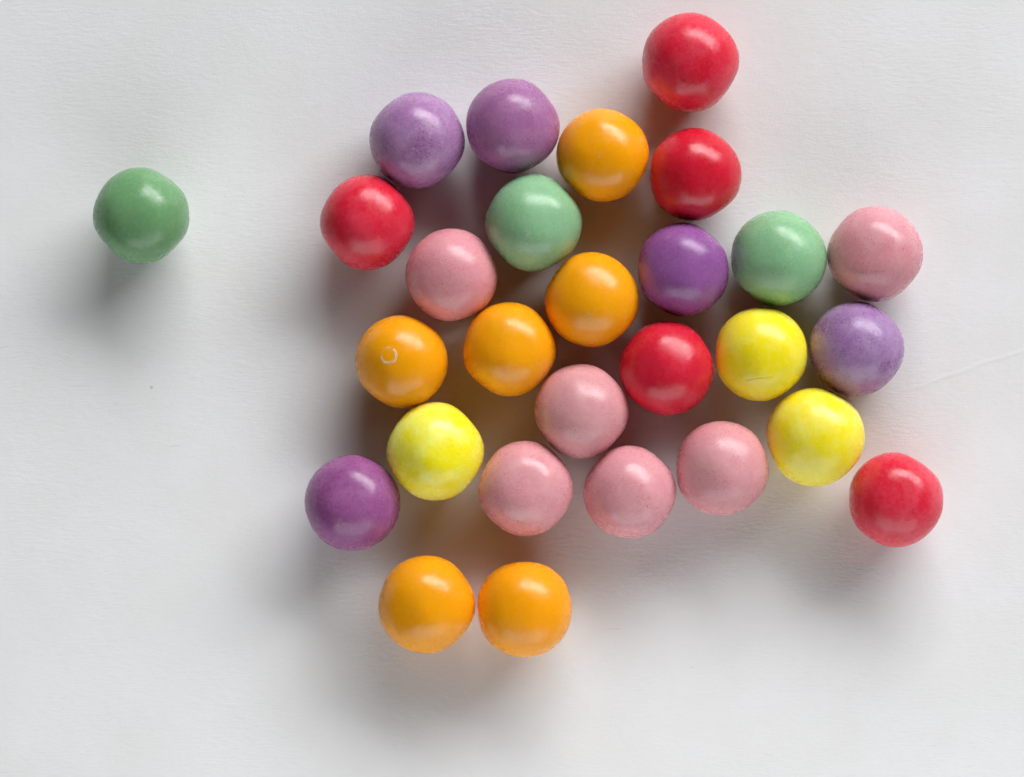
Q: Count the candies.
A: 28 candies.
